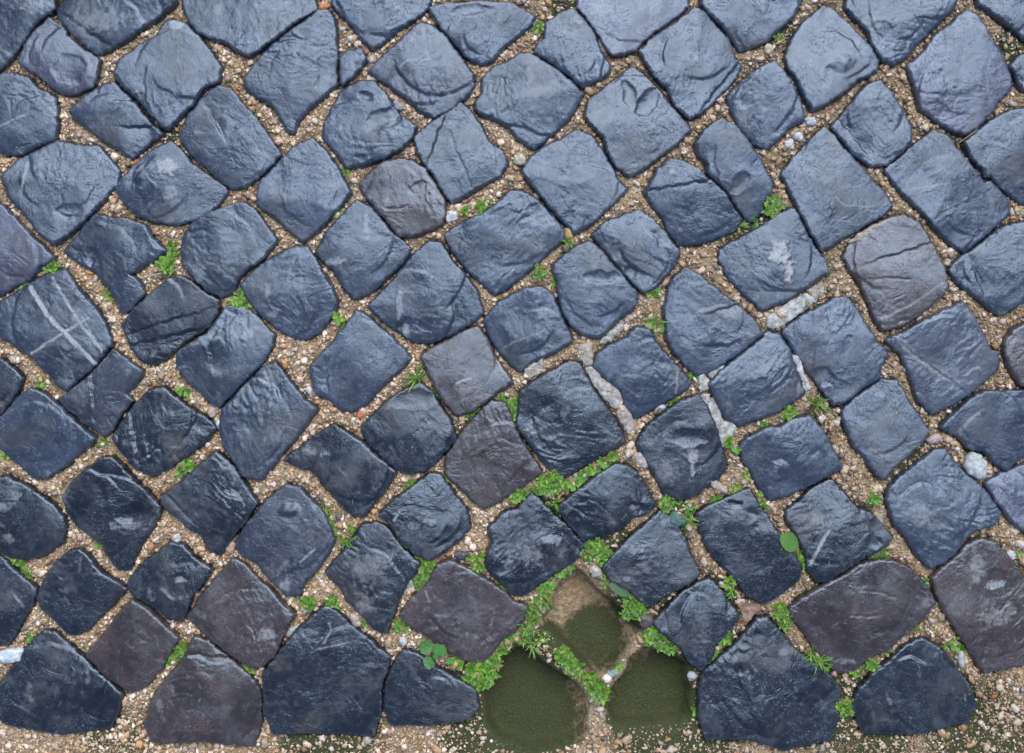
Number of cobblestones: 103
